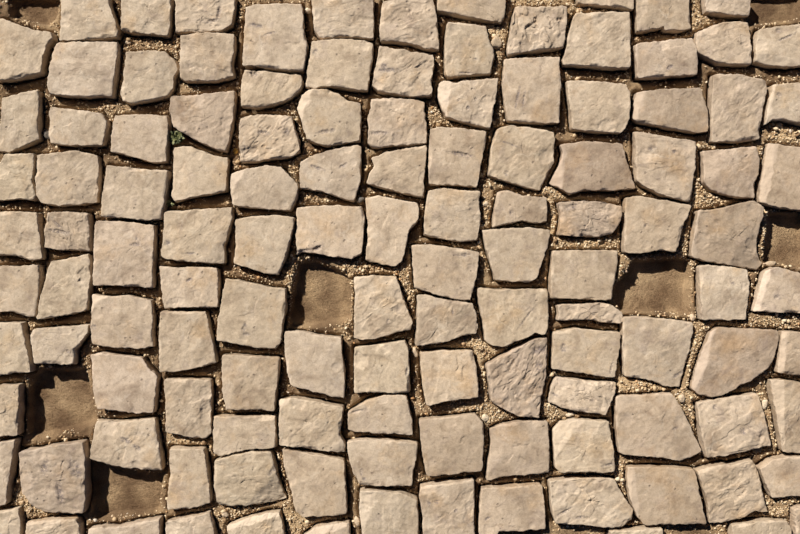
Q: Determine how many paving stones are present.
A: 123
